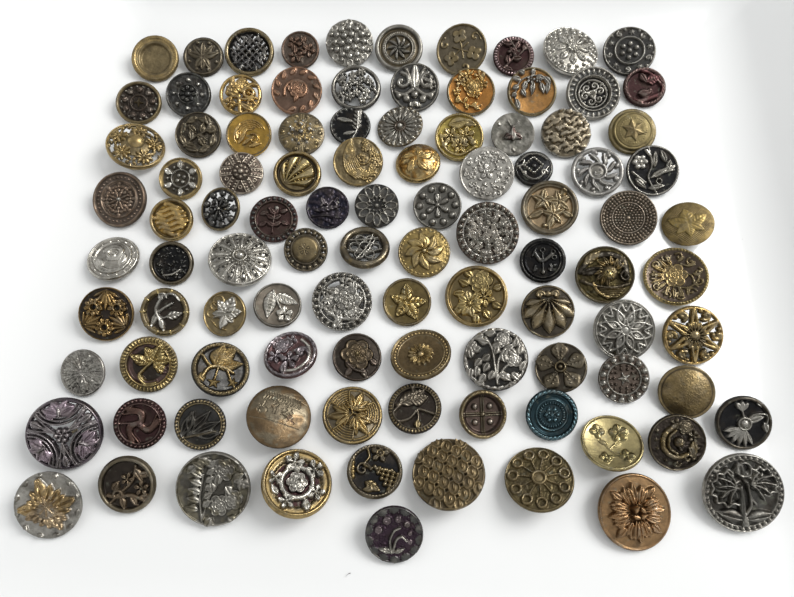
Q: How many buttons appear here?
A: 100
